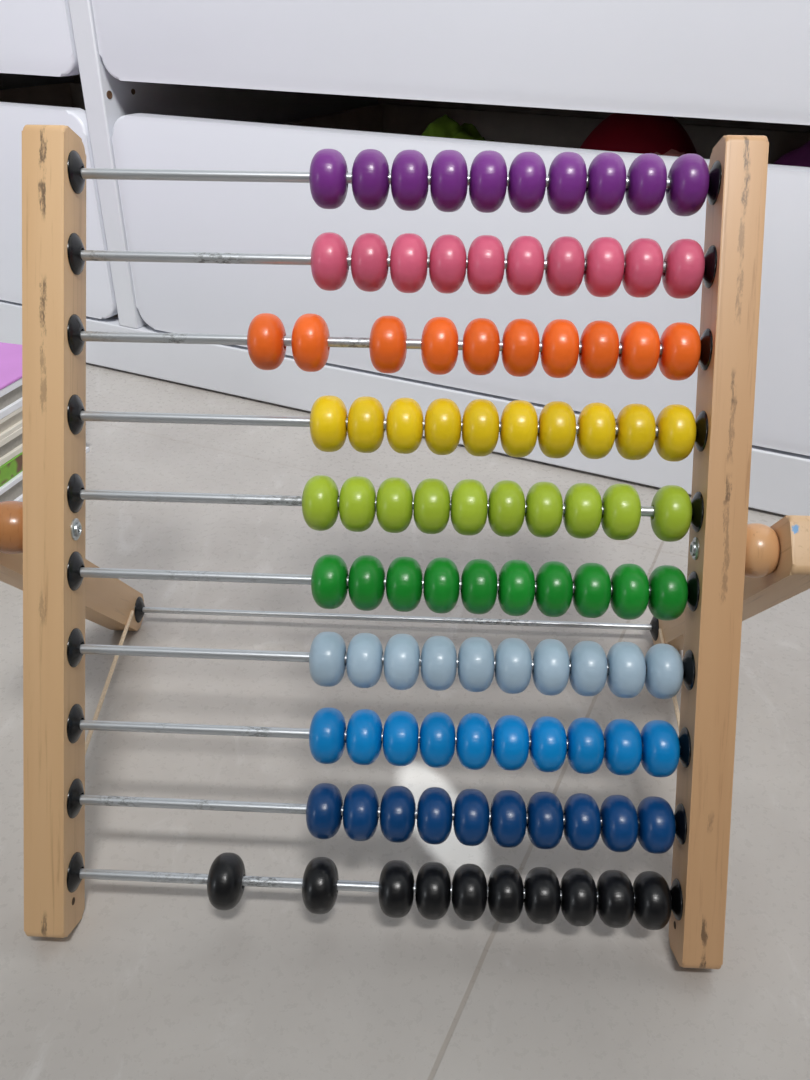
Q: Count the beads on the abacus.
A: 100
